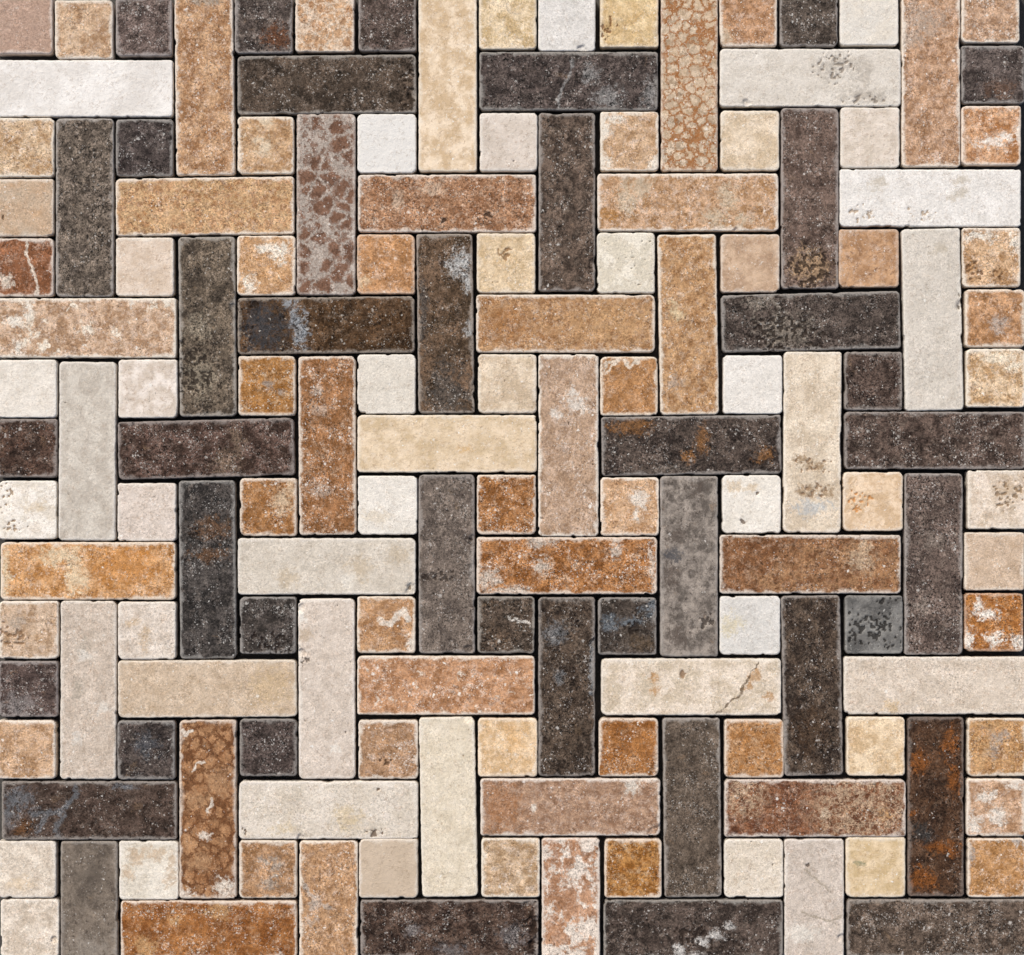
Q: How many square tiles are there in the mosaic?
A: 84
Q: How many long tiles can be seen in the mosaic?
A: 64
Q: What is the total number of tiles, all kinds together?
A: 148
